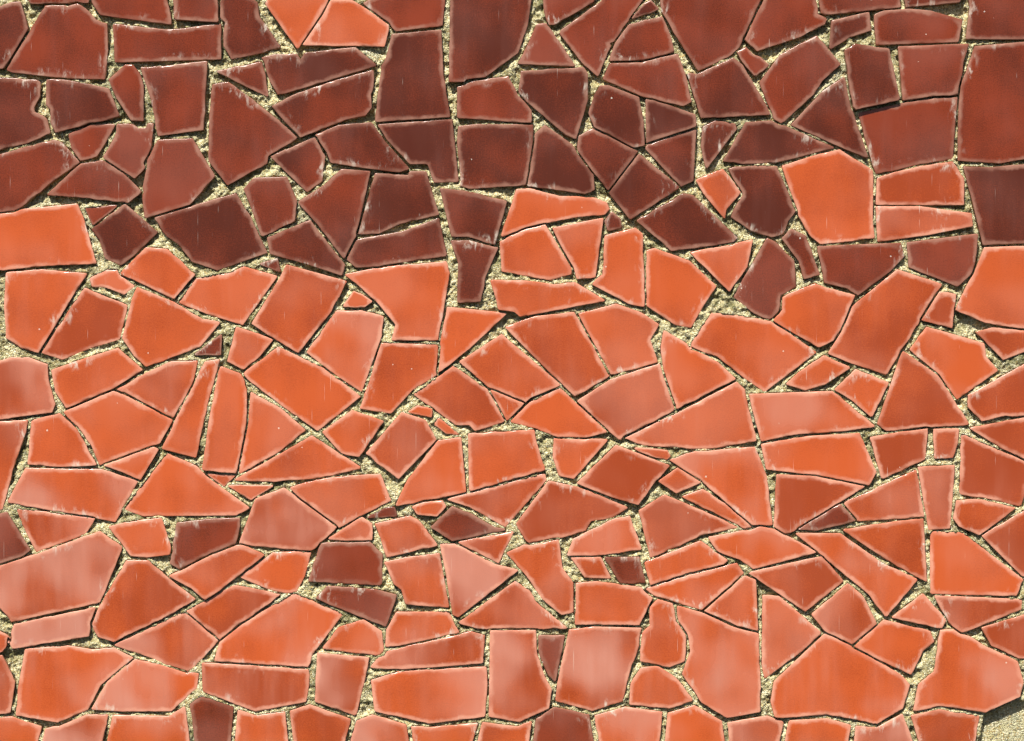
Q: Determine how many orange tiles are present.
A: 157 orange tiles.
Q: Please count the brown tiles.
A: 89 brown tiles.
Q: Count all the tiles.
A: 246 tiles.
